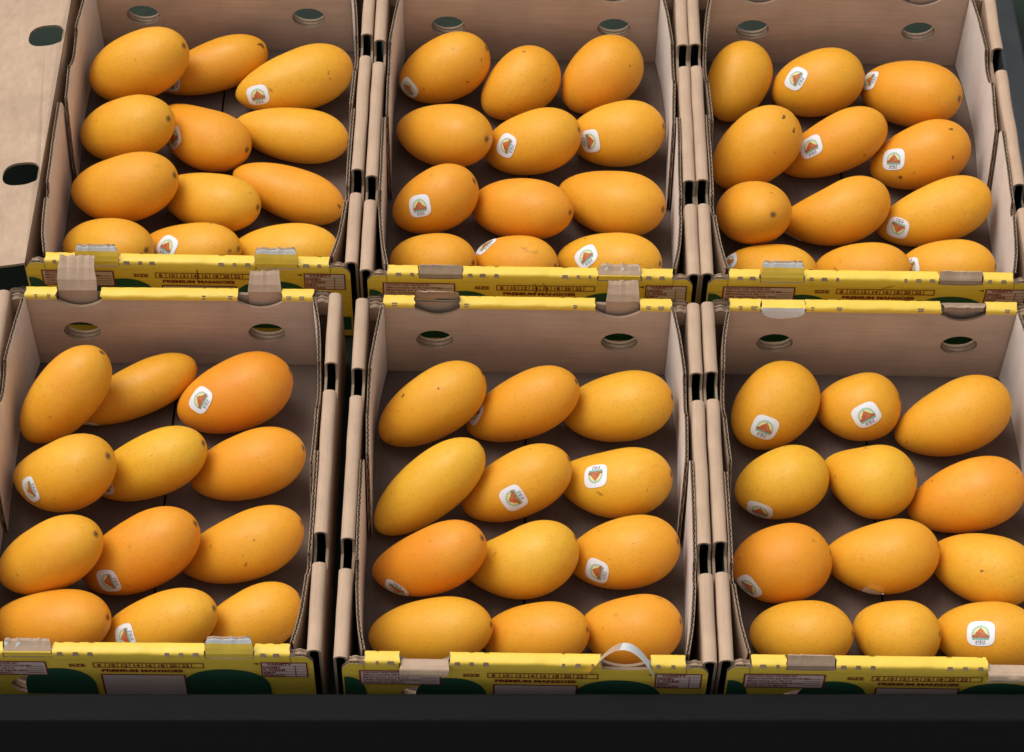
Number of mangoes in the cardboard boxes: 72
